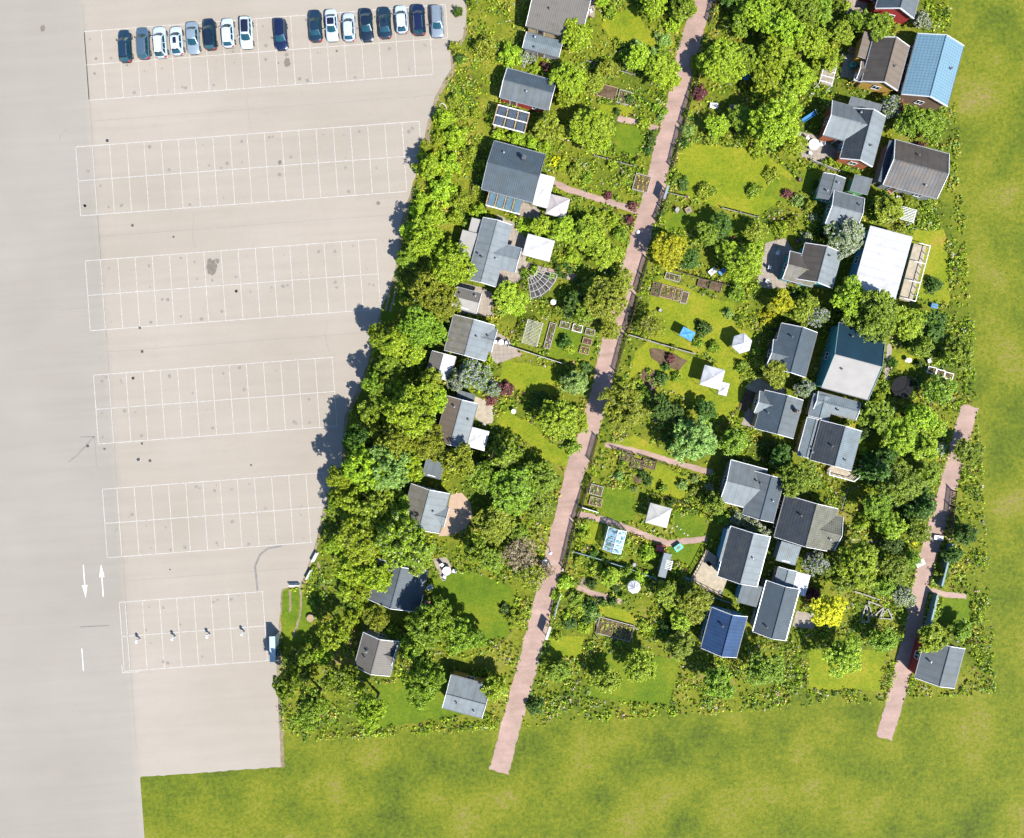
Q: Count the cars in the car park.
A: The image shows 17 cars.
